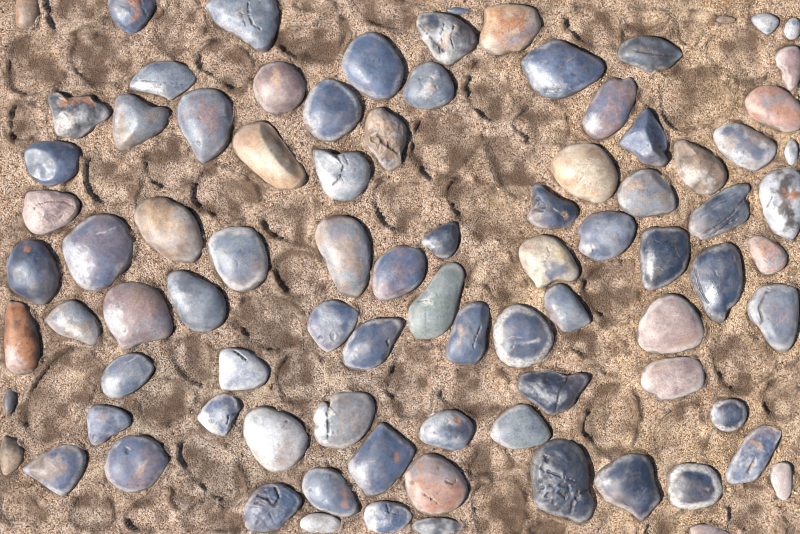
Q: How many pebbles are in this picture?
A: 88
